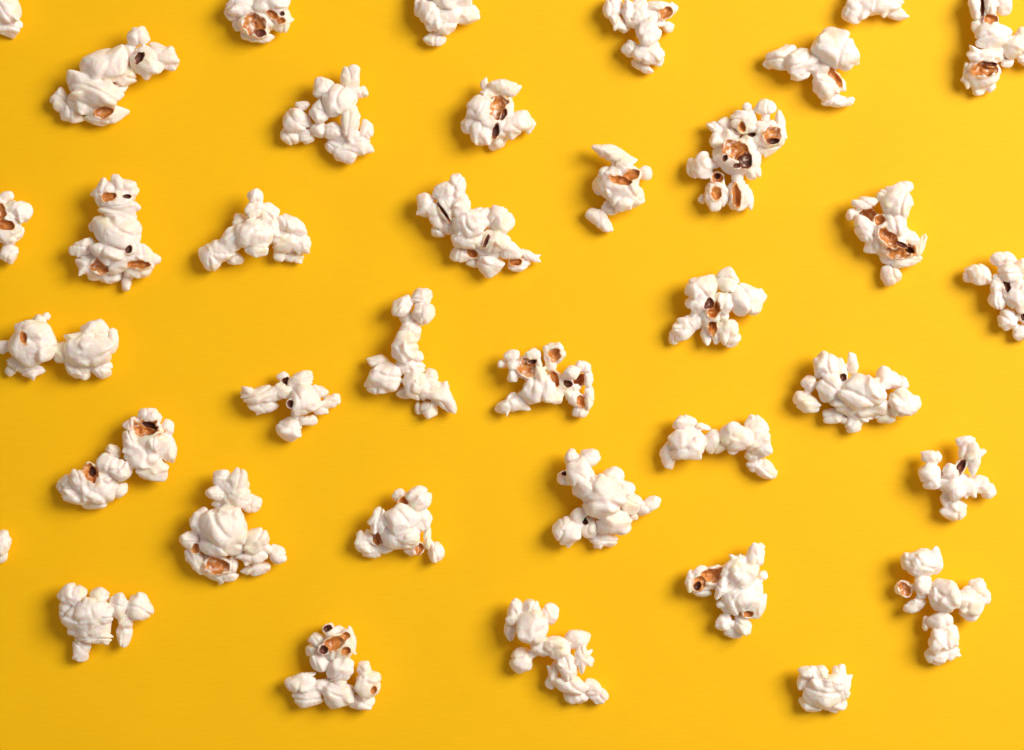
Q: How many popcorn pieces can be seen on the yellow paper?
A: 37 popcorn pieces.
